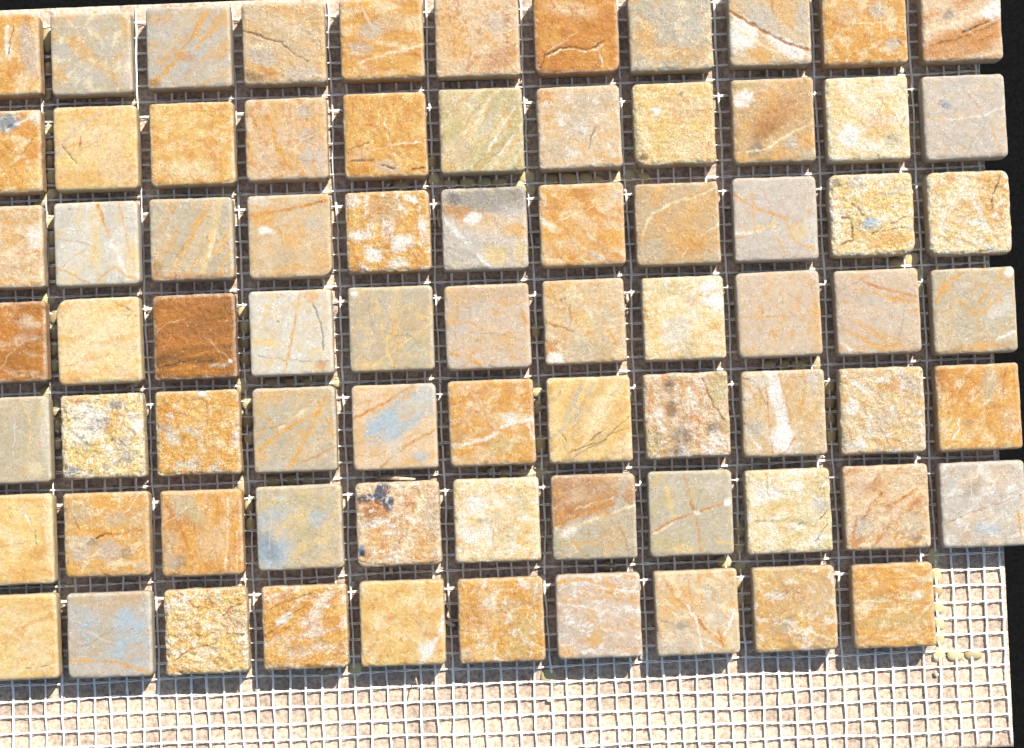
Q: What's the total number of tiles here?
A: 76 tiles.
